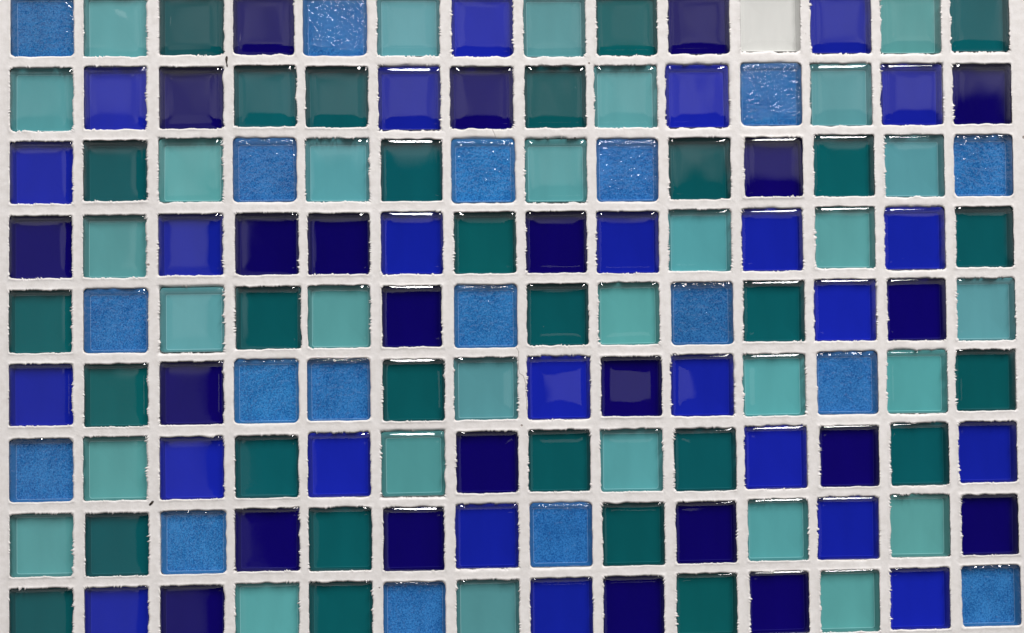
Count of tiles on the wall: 126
